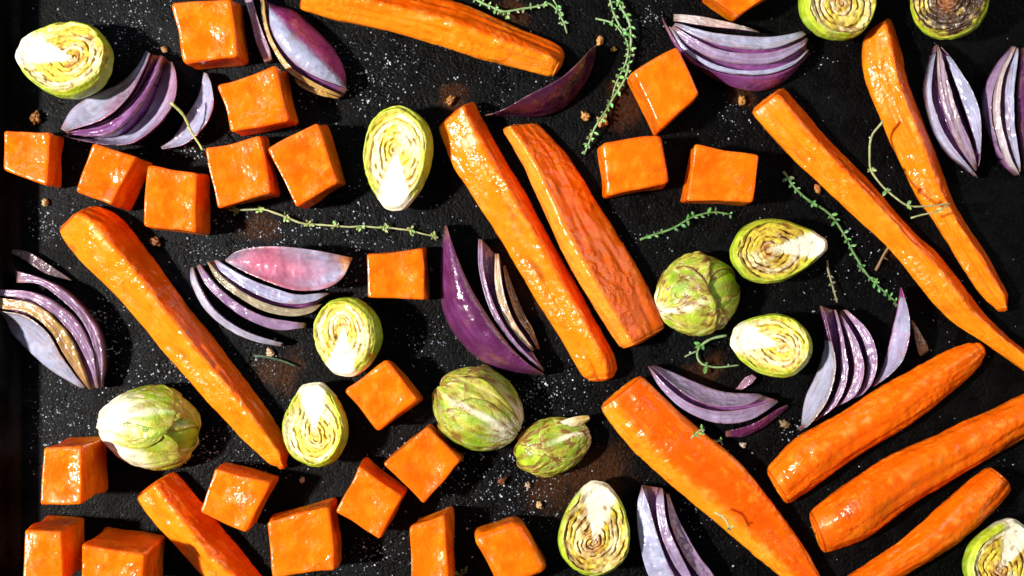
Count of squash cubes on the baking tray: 22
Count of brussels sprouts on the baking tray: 14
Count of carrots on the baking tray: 11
